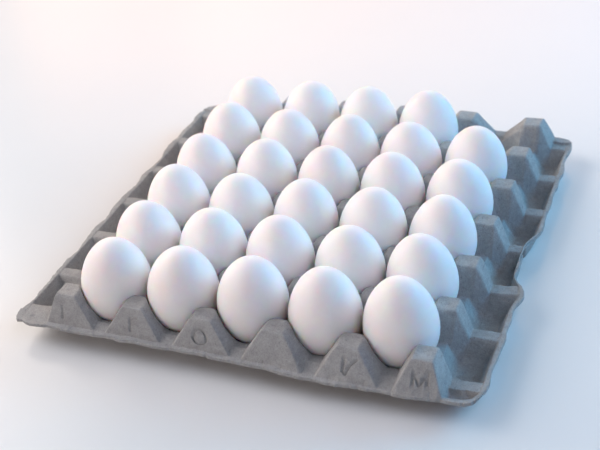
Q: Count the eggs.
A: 29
